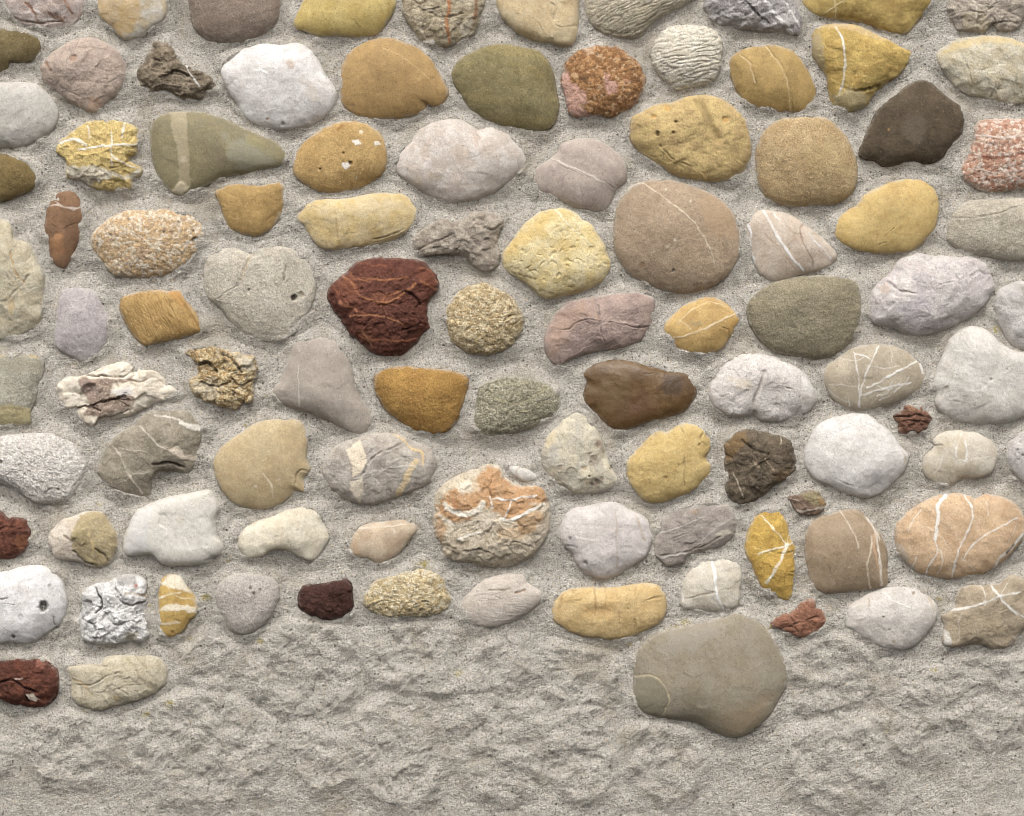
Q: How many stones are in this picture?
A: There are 102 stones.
